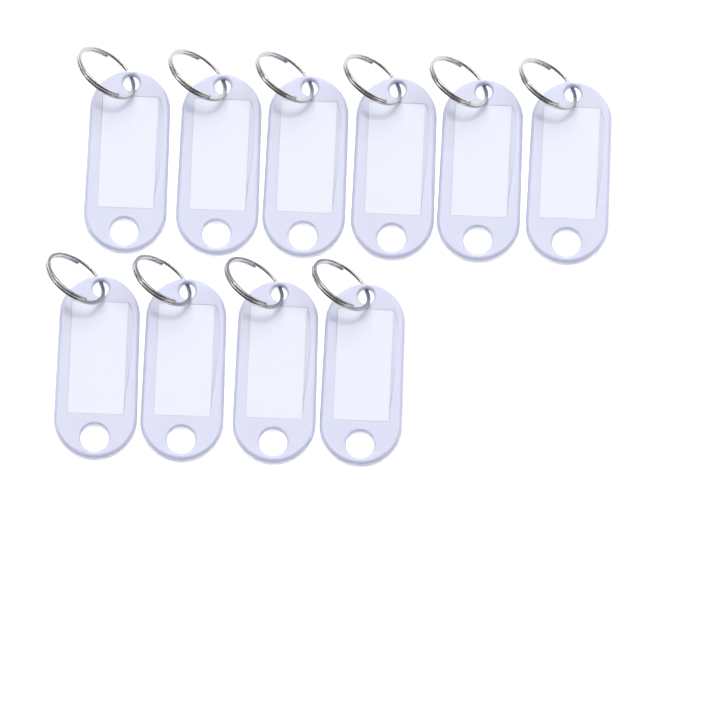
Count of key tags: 10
